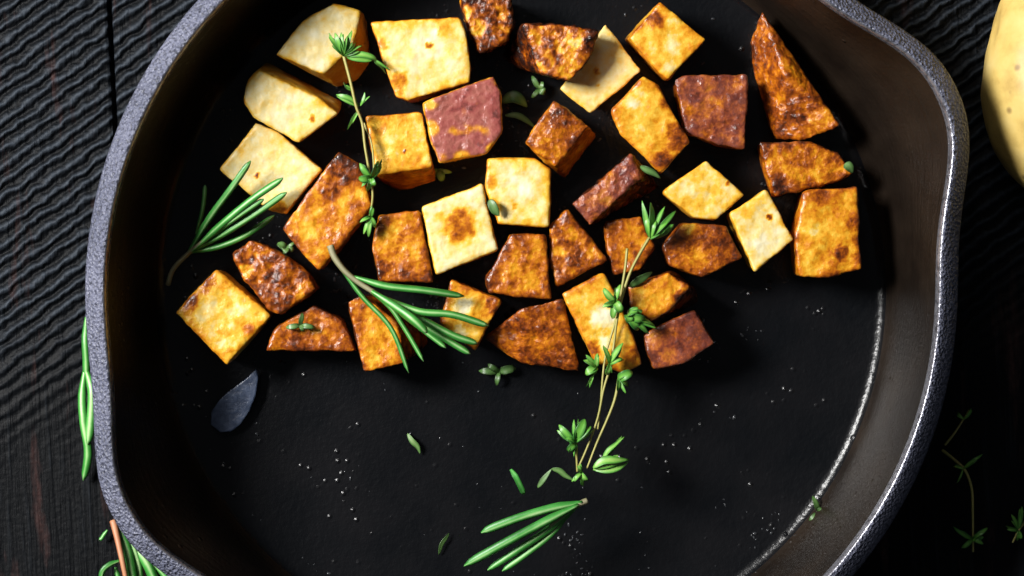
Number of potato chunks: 36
